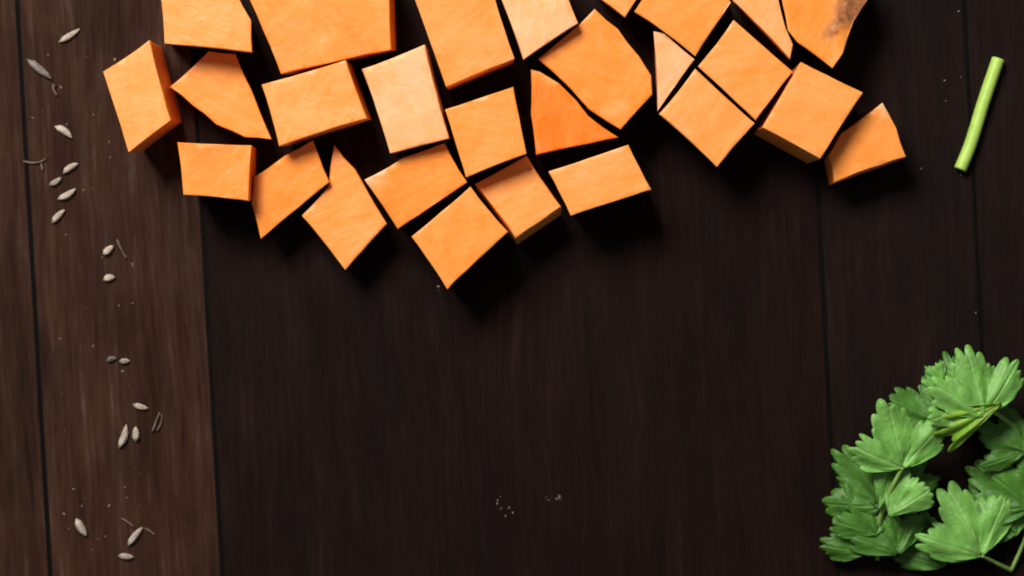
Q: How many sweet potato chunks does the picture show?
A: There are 27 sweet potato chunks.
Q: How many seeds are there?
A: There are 17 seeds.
